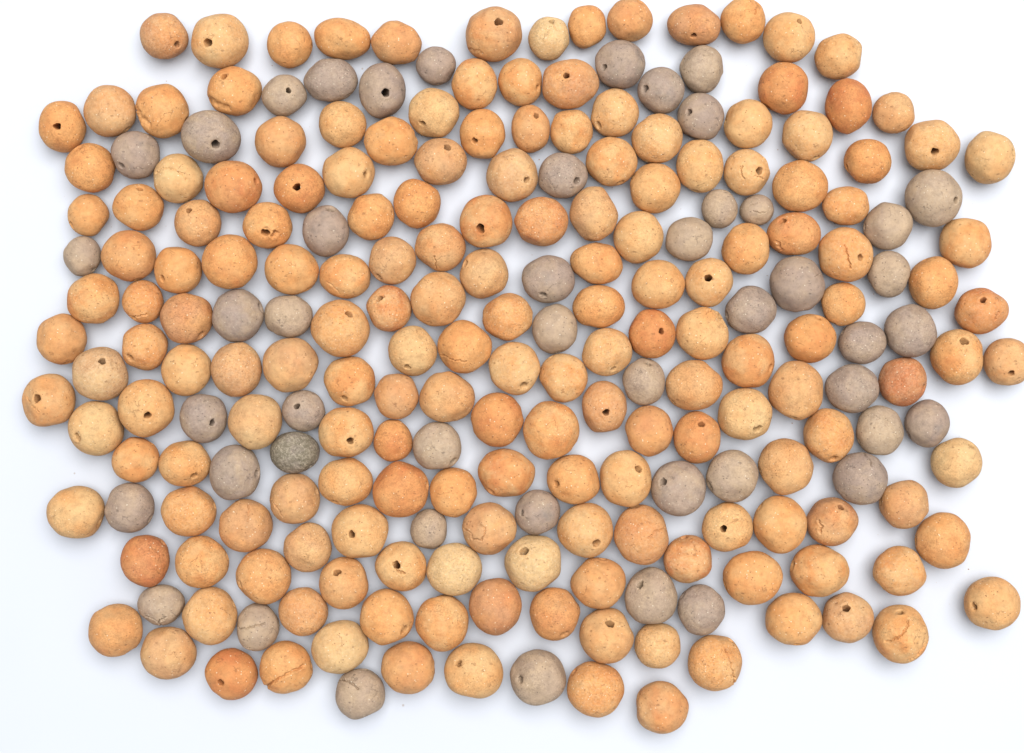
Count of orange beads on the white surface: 180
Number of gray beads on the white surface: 48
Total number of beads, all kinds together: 228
